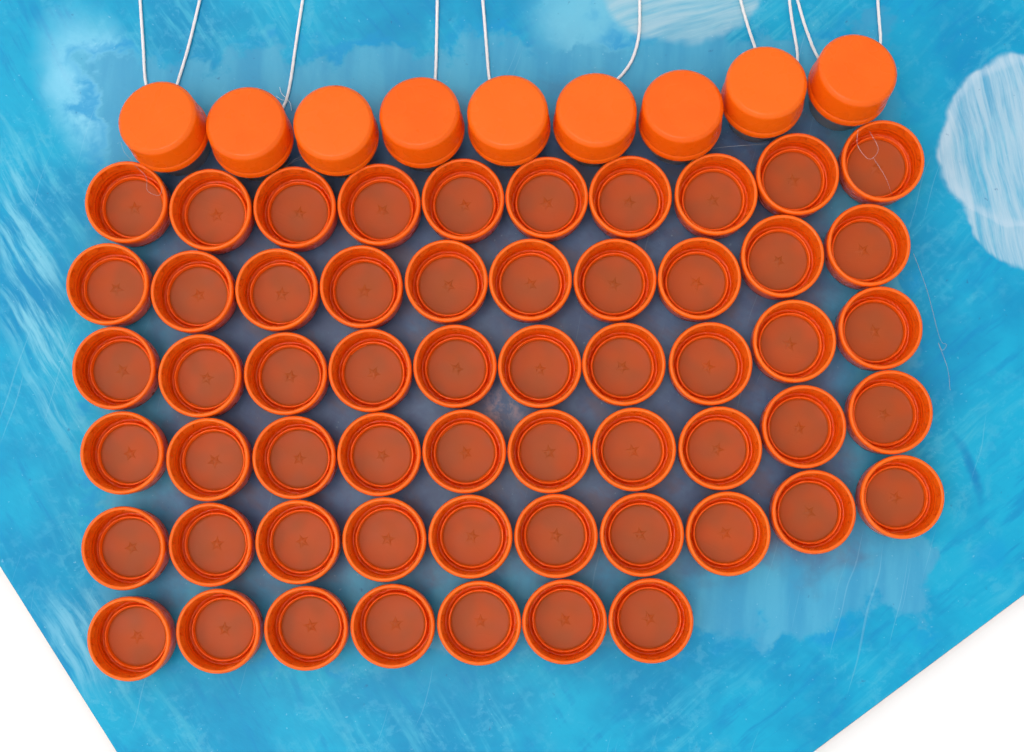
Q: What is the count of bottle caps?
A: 66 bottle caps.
